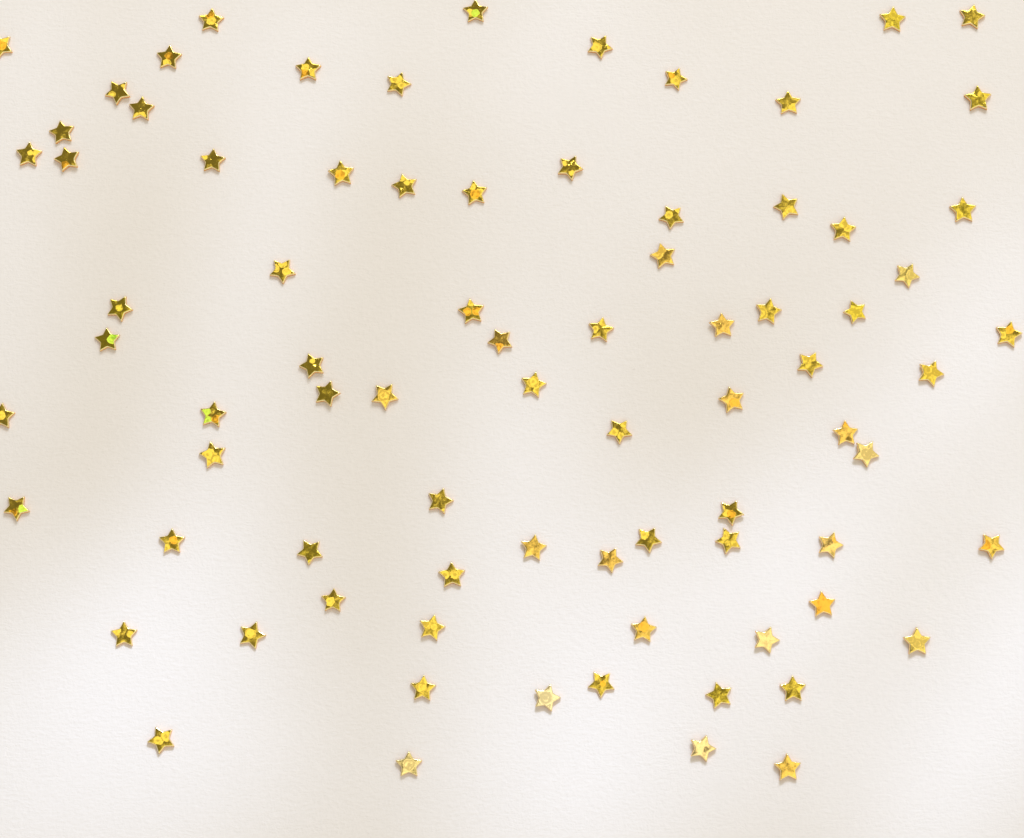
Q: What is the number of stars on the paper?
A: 80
